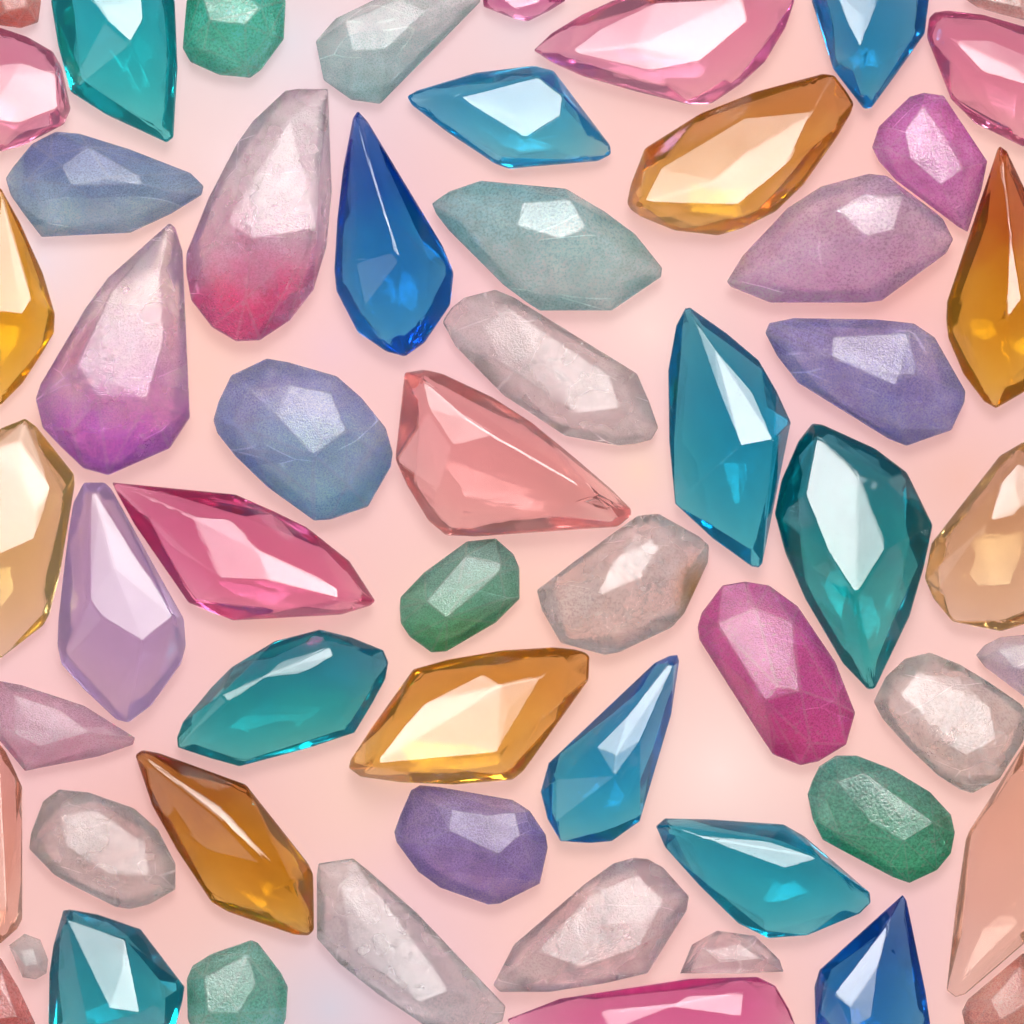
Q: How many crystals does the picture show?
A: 57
